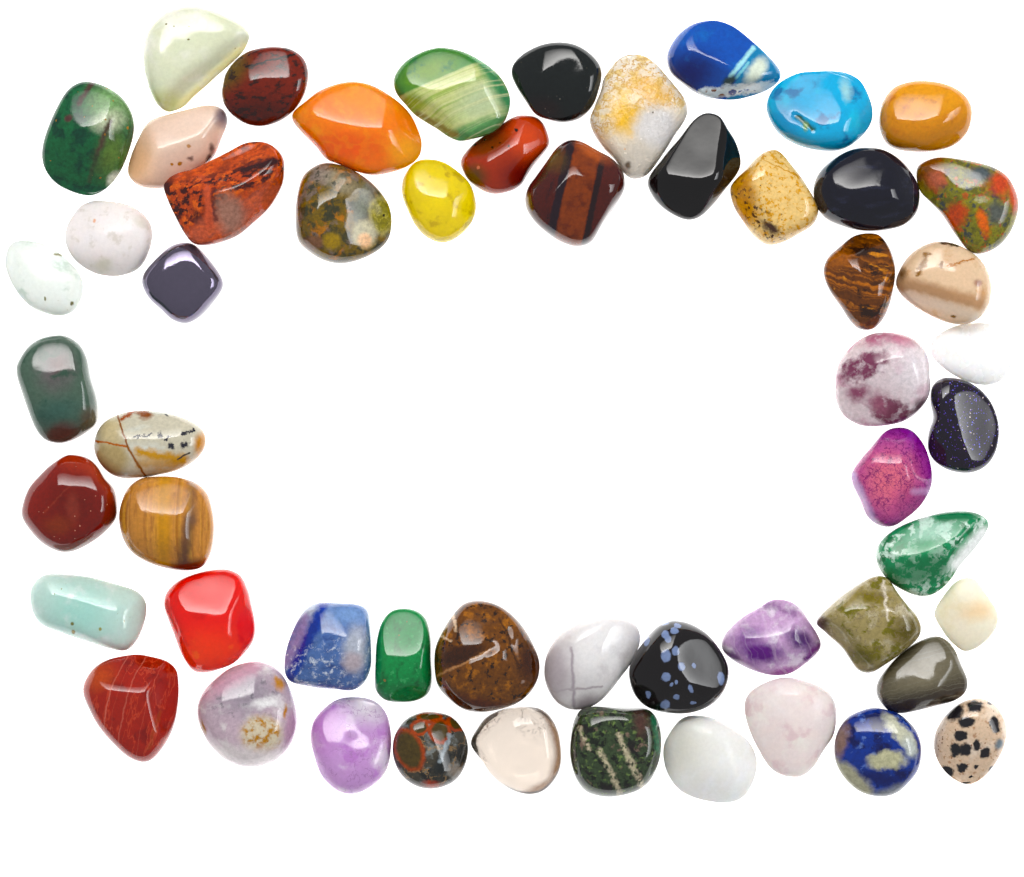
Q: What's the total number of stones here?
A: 55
